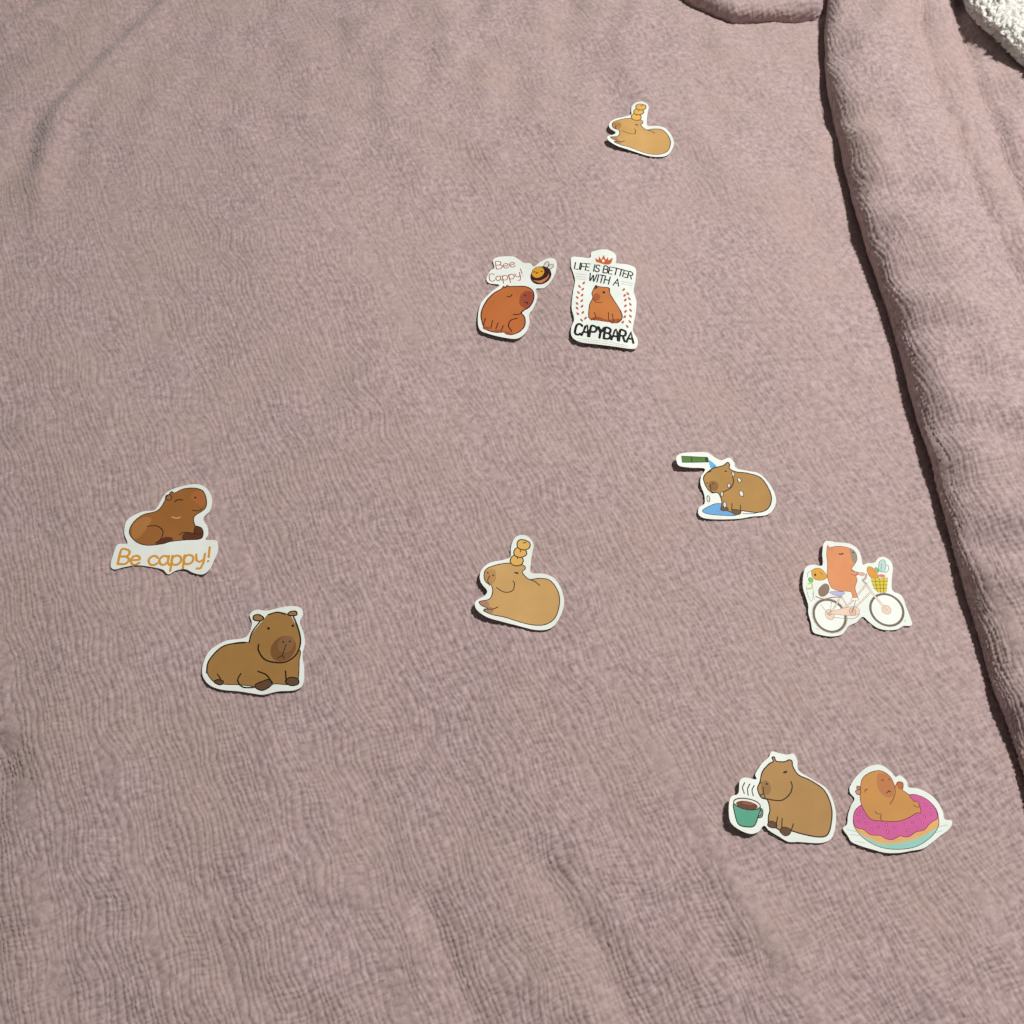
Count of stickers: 10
